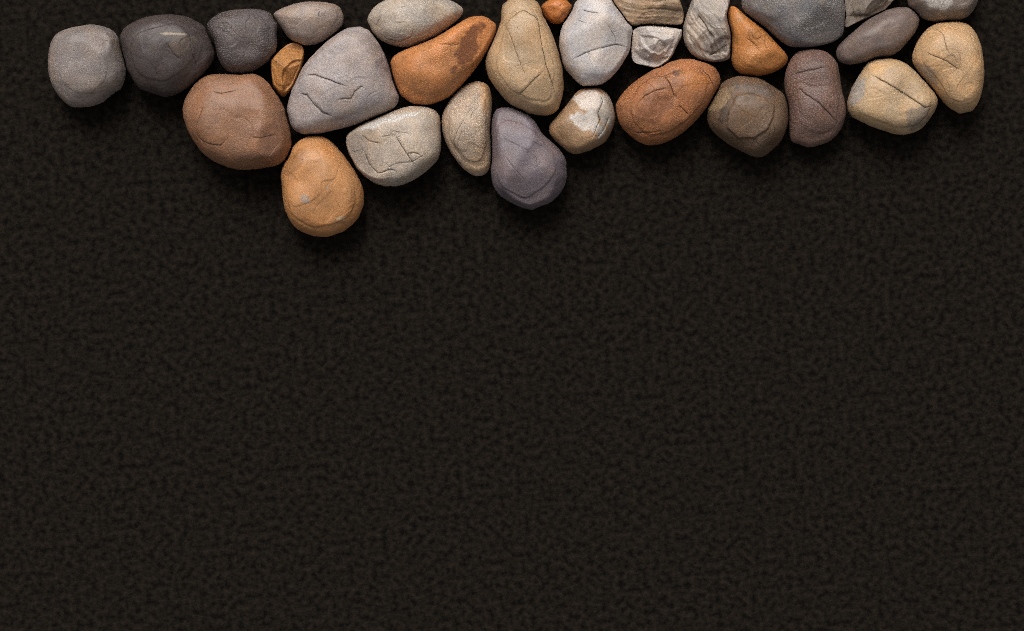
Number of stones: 30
